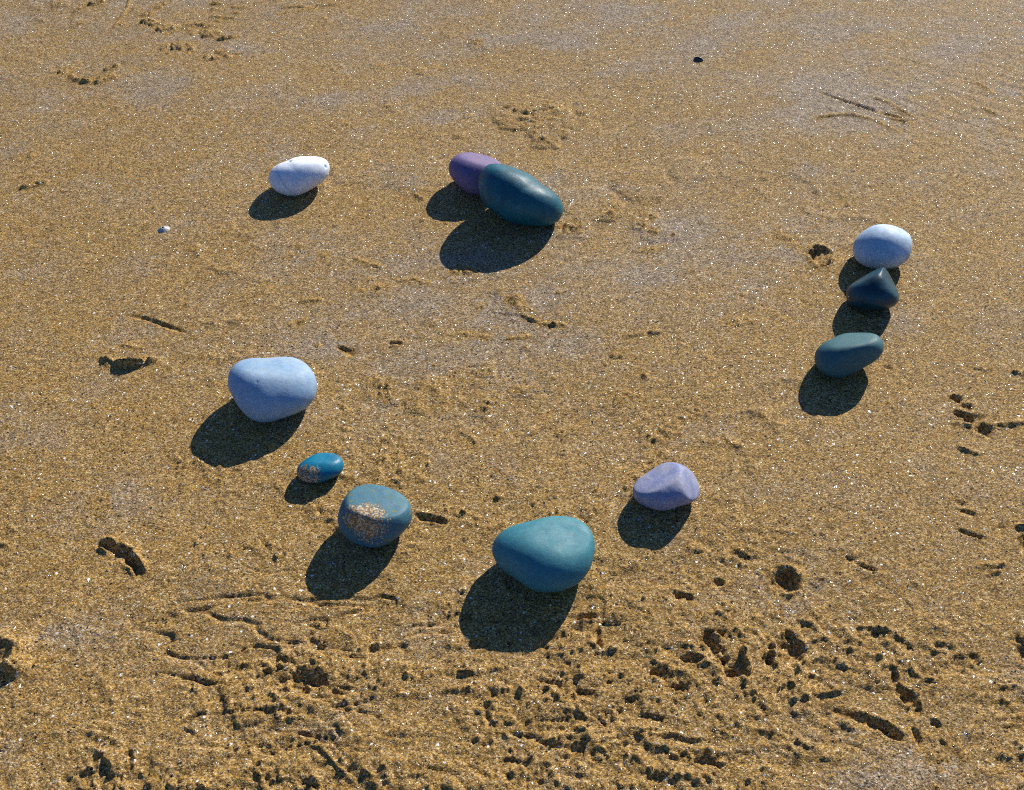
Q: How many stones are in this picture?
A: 11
